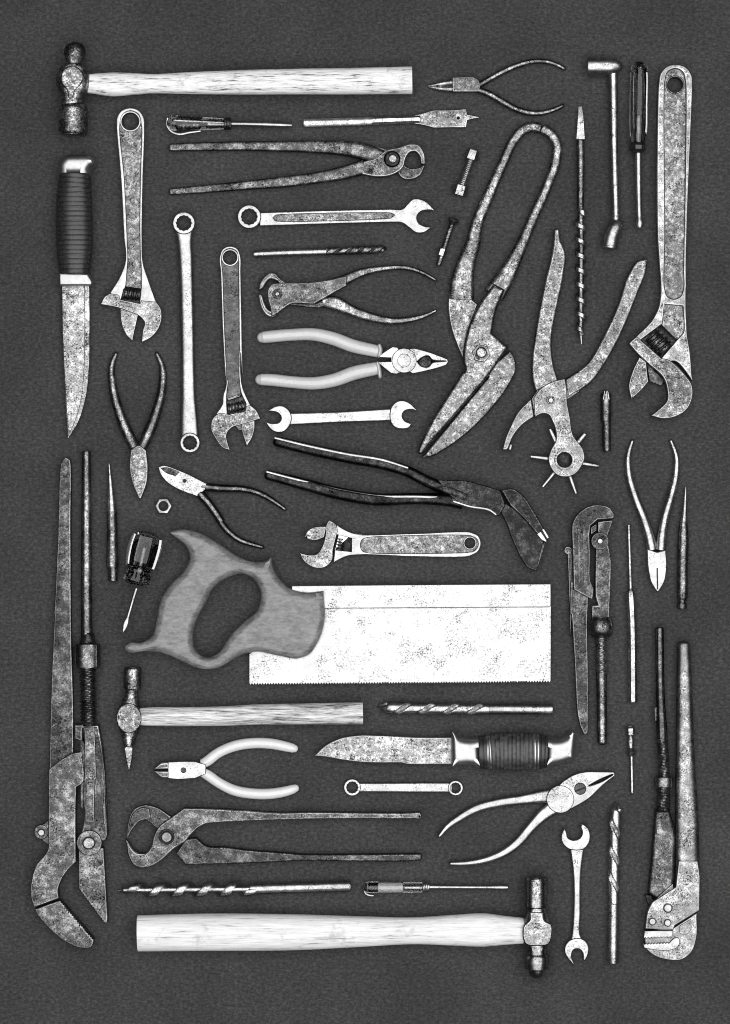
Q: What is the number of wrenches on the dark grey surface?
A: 13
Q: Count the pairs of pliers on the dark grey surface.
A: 12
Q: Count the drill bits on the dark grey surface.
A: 8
